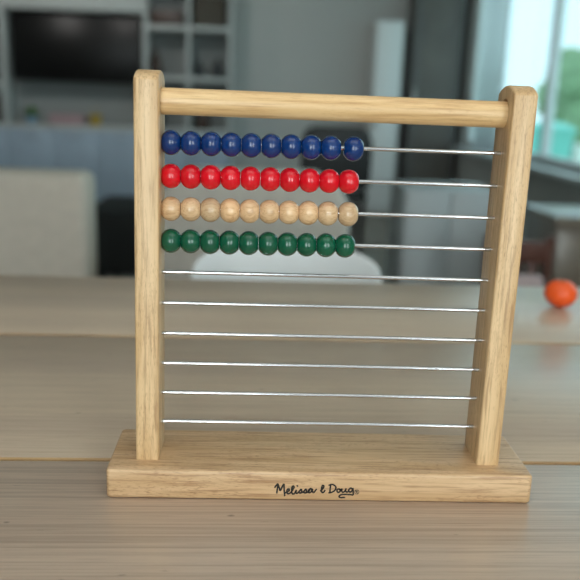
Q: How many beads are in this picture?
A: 40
